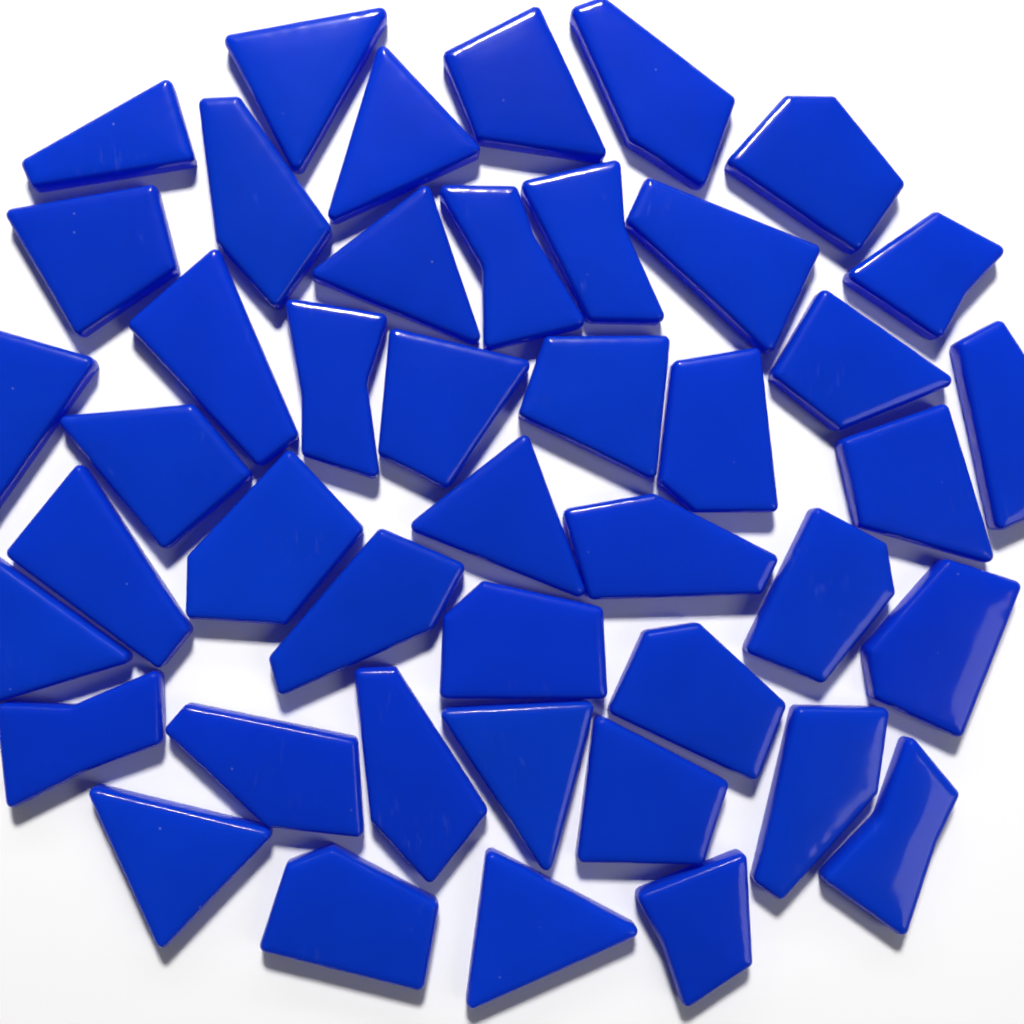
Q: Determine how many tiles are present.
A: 44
